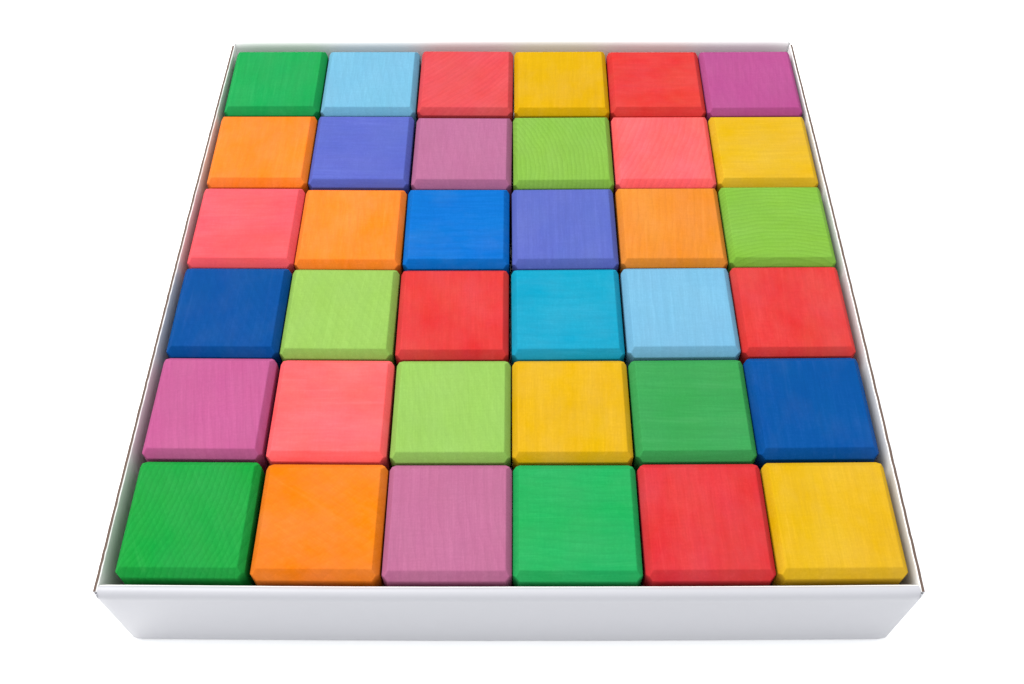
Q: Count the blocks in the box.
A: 36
